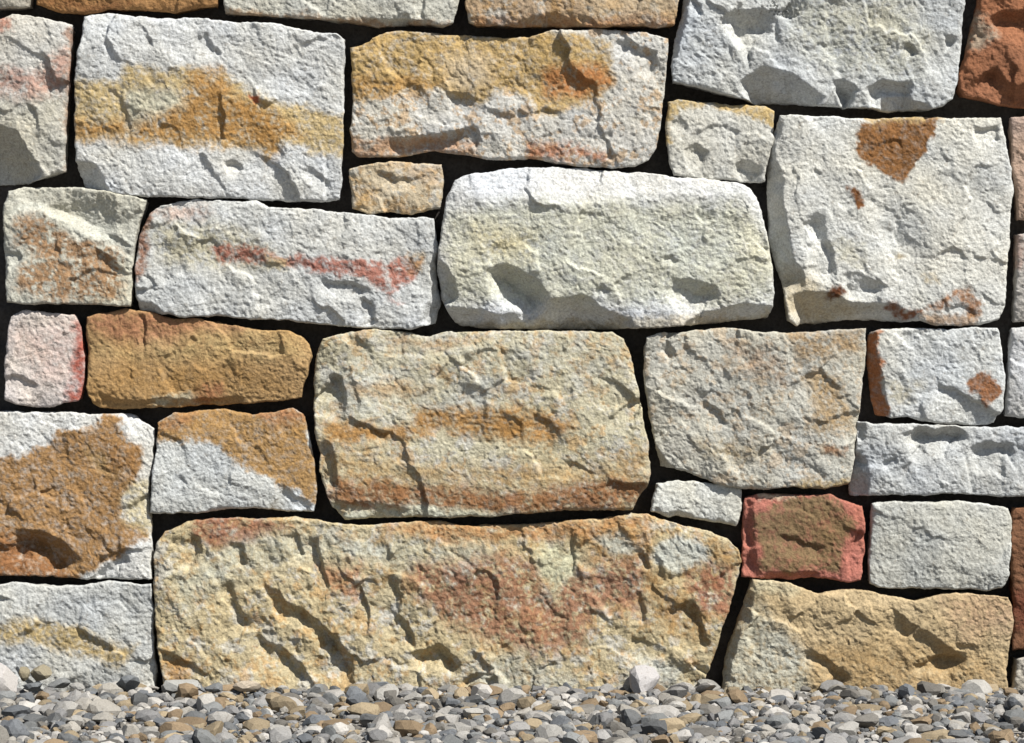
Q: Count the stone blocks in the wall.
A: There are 34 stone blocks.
